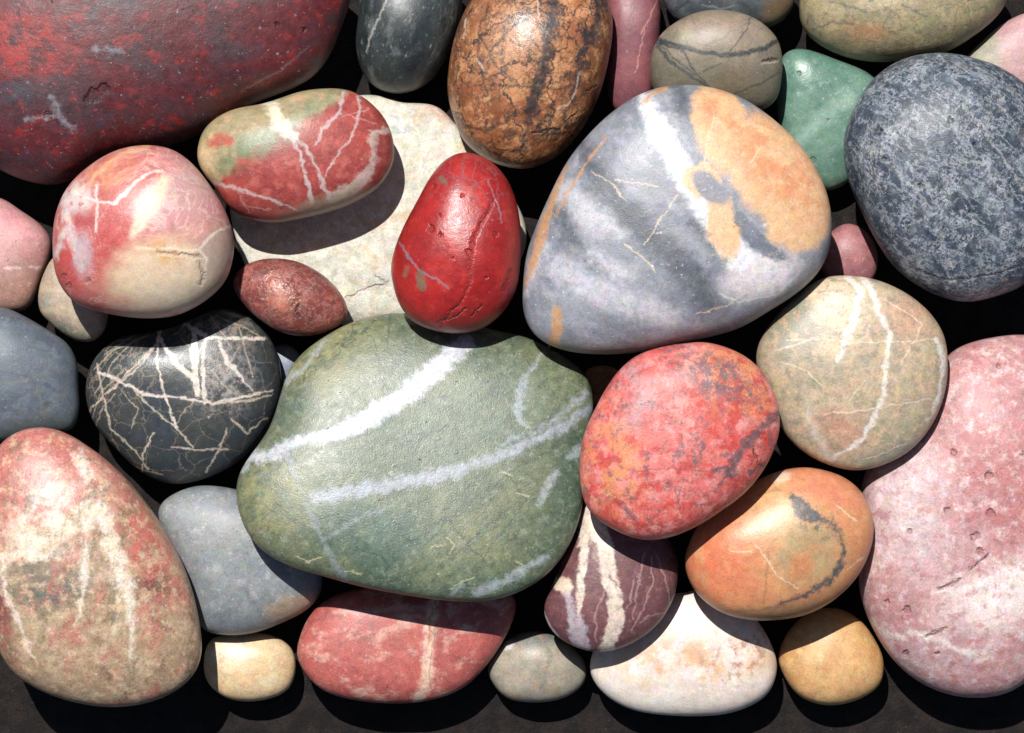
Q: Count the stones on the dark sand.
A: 36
